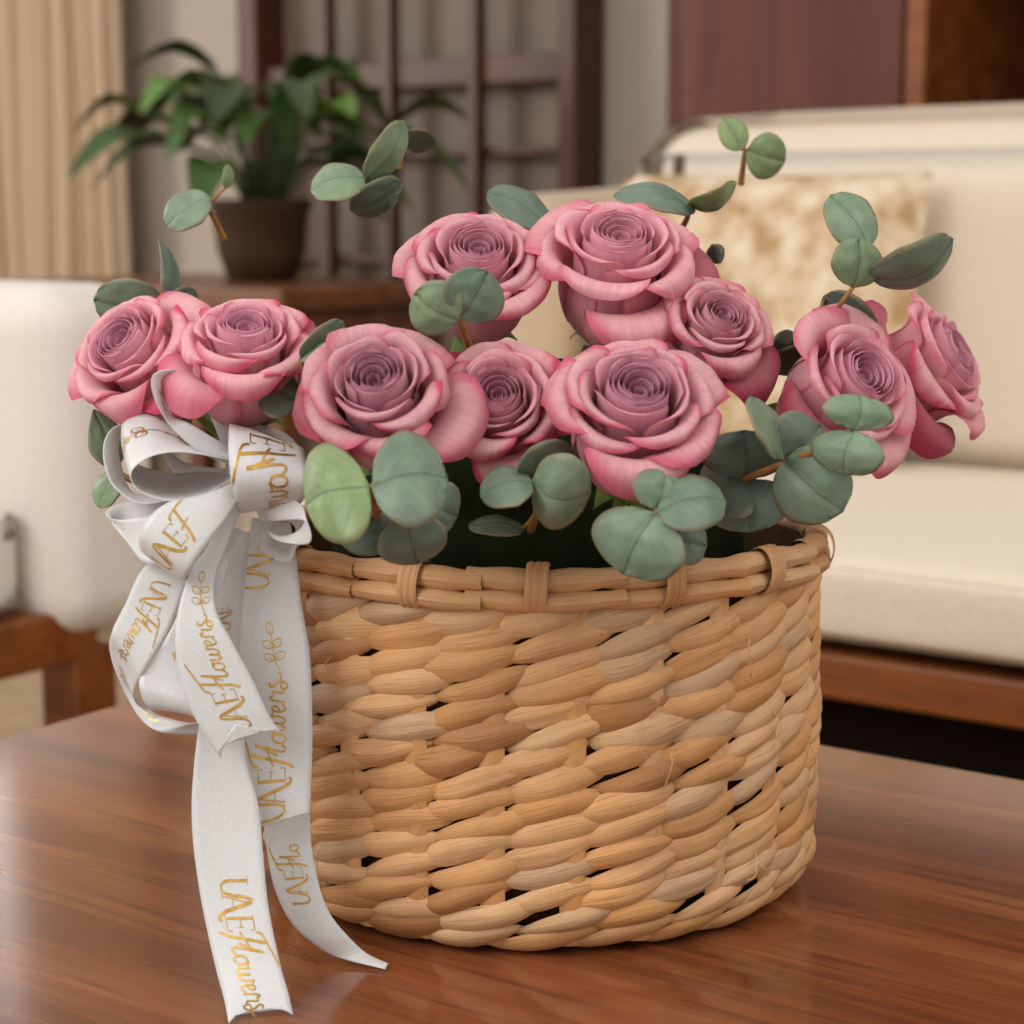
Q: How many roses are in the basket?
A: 10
